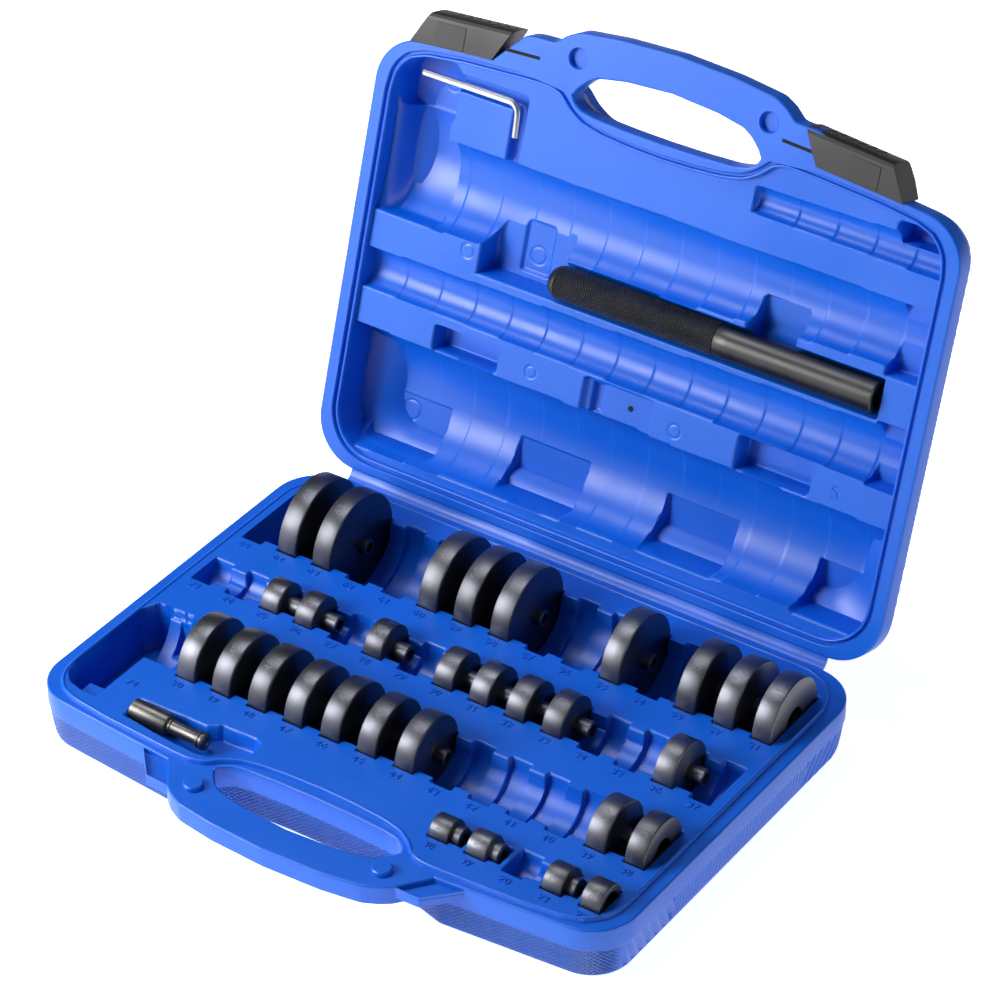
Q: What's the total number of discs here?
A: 30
